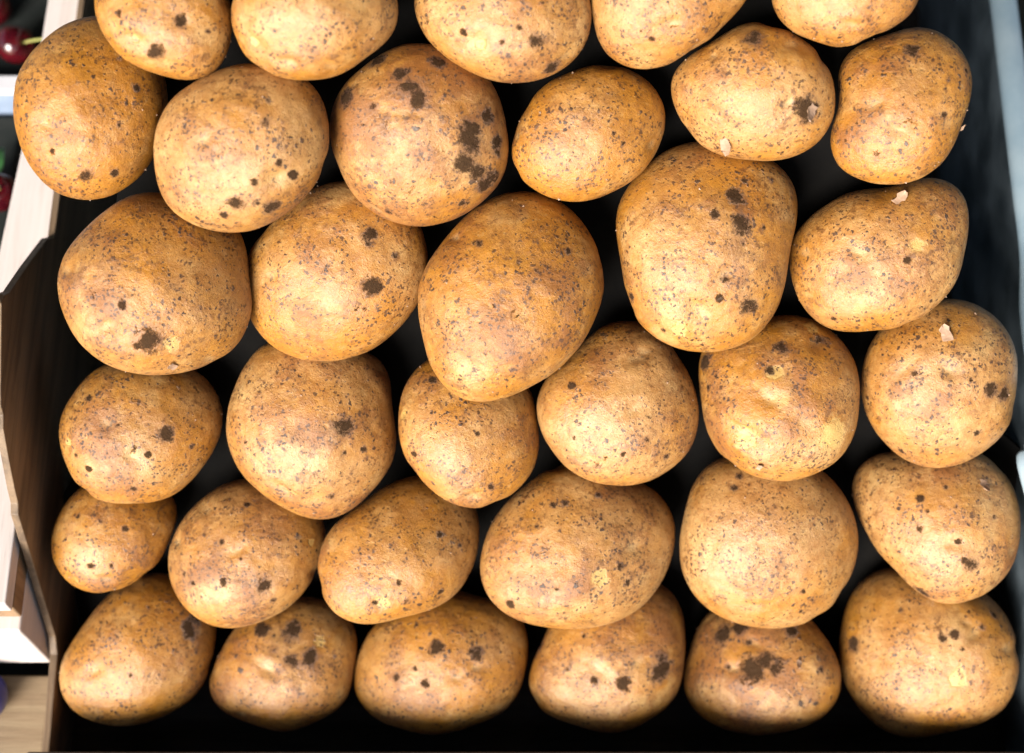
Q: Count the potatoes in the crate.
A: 34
